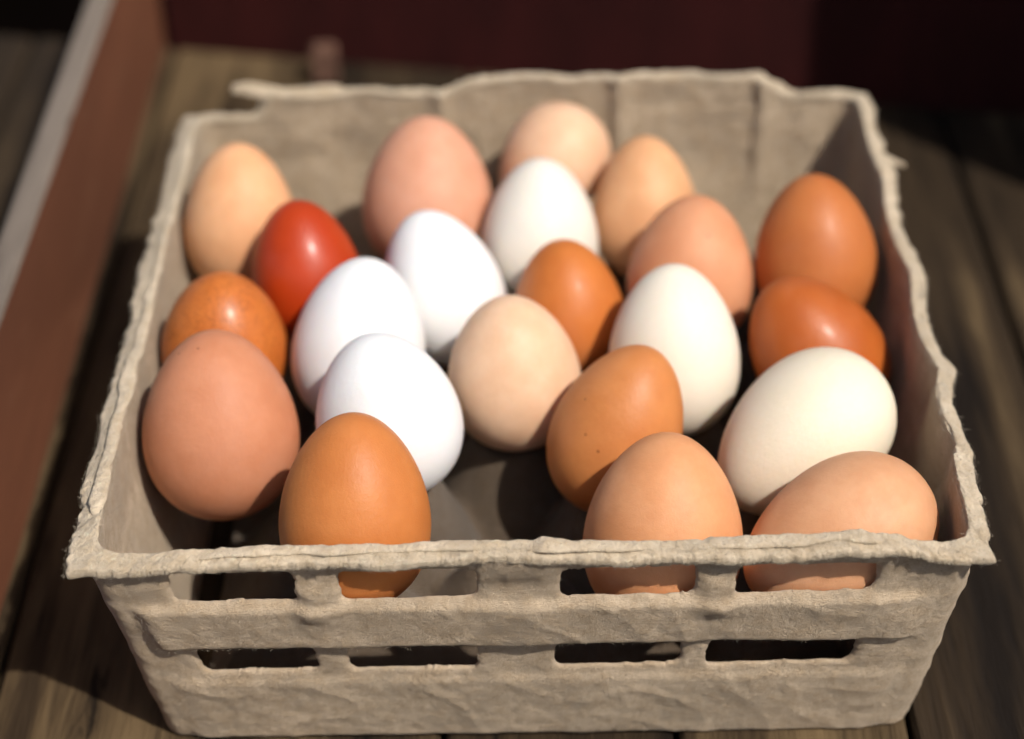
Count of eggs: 22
